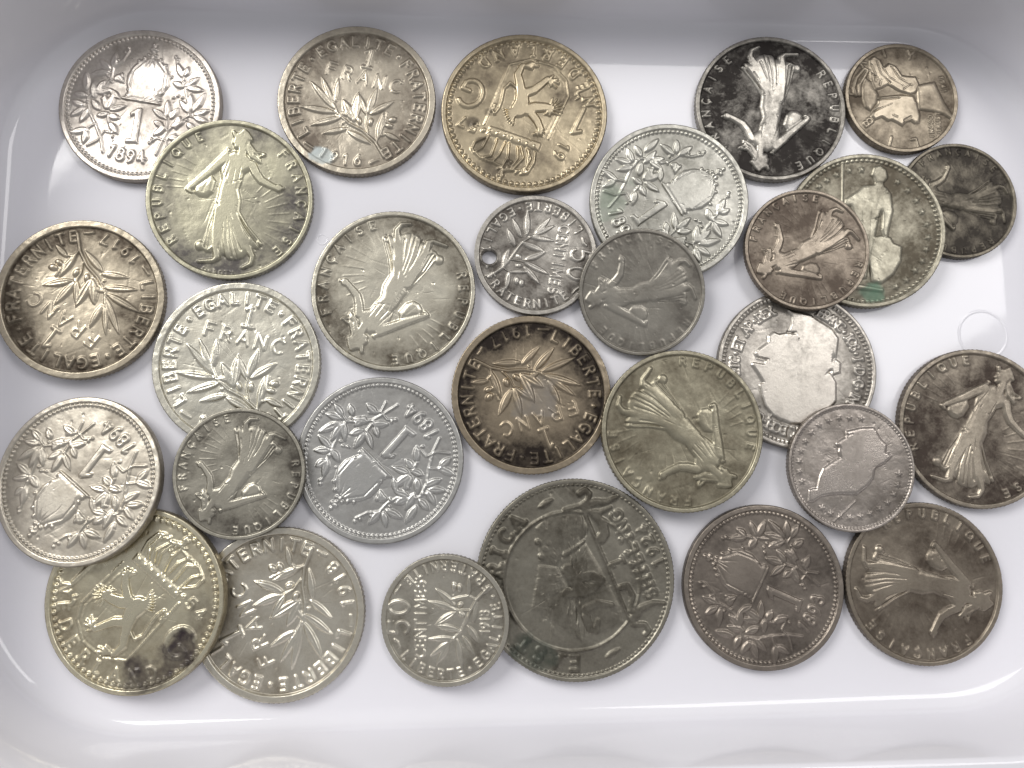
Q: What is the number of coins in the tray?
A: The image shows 29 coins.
